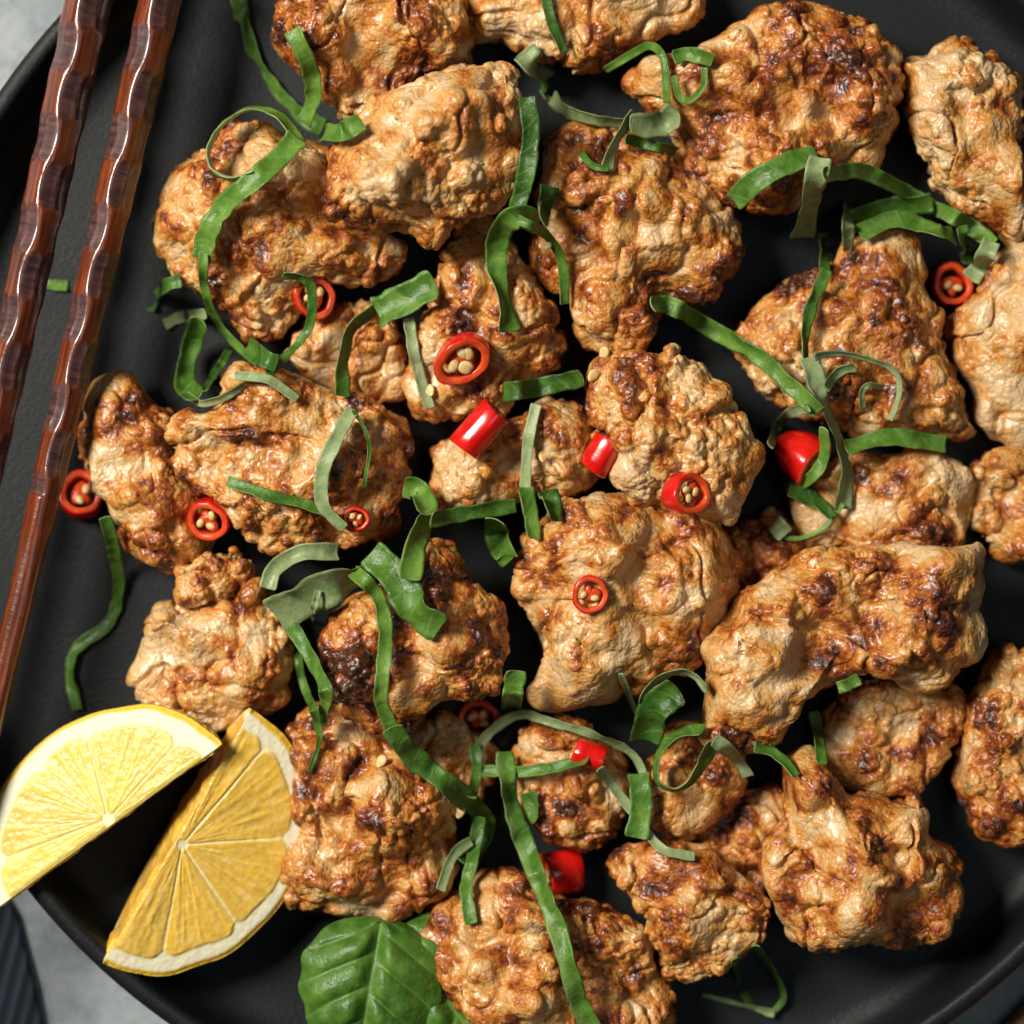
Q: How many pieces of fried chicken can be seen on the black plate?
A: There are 33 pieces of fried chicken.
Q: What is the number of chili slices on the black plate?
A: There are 14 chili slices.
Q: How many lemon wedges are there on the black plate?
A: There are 2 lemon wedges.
